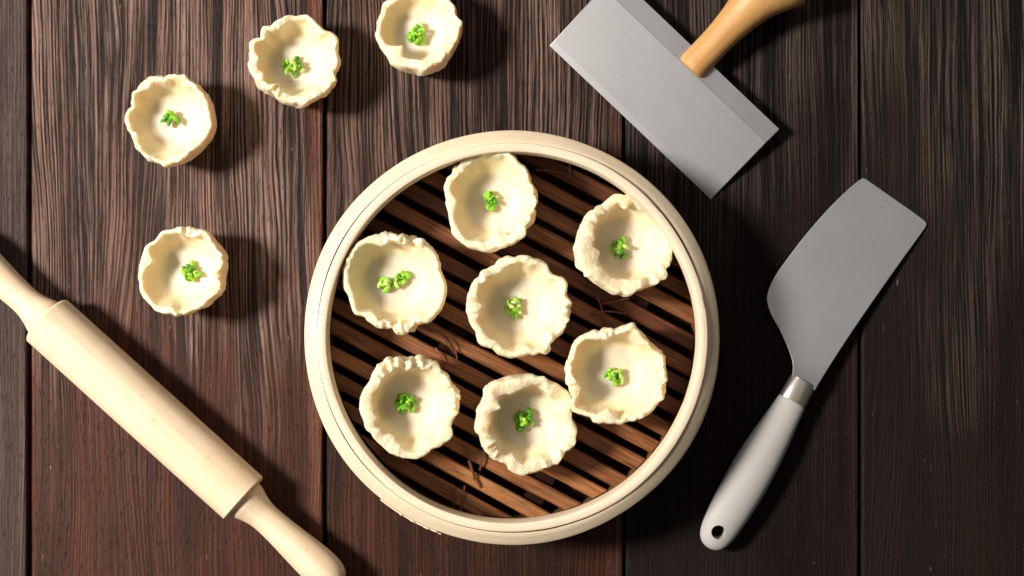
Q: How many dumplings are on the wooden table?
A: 11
